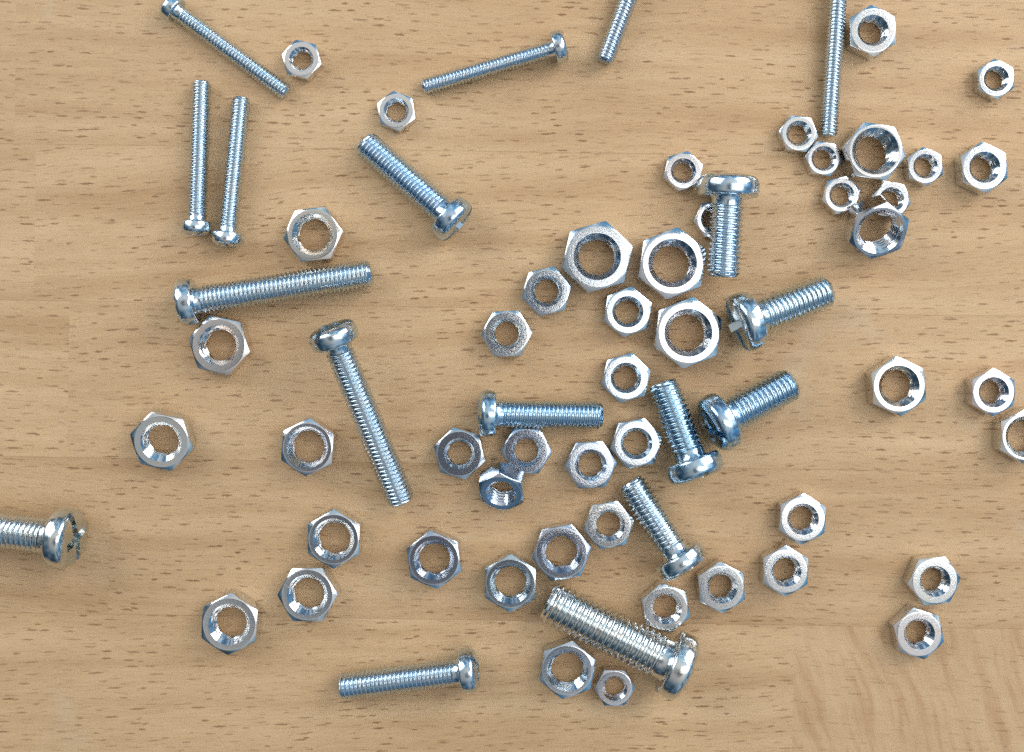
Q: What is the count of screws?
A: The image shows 18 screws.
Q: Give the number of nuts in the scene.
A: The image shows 48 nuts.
